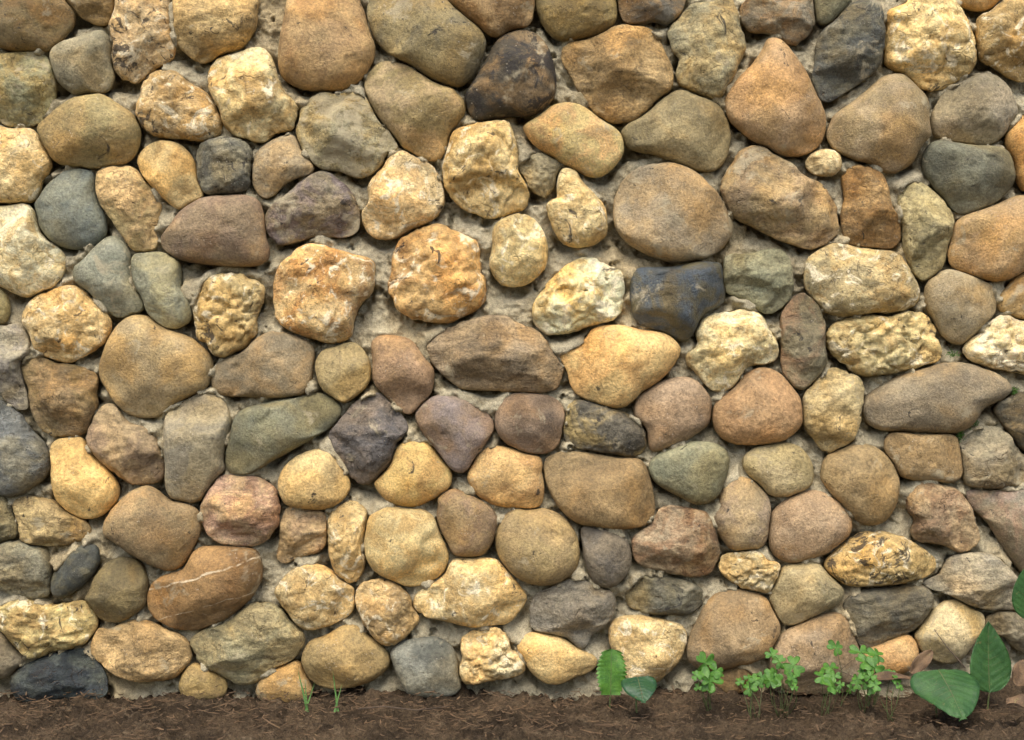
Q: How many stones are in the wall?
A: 147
